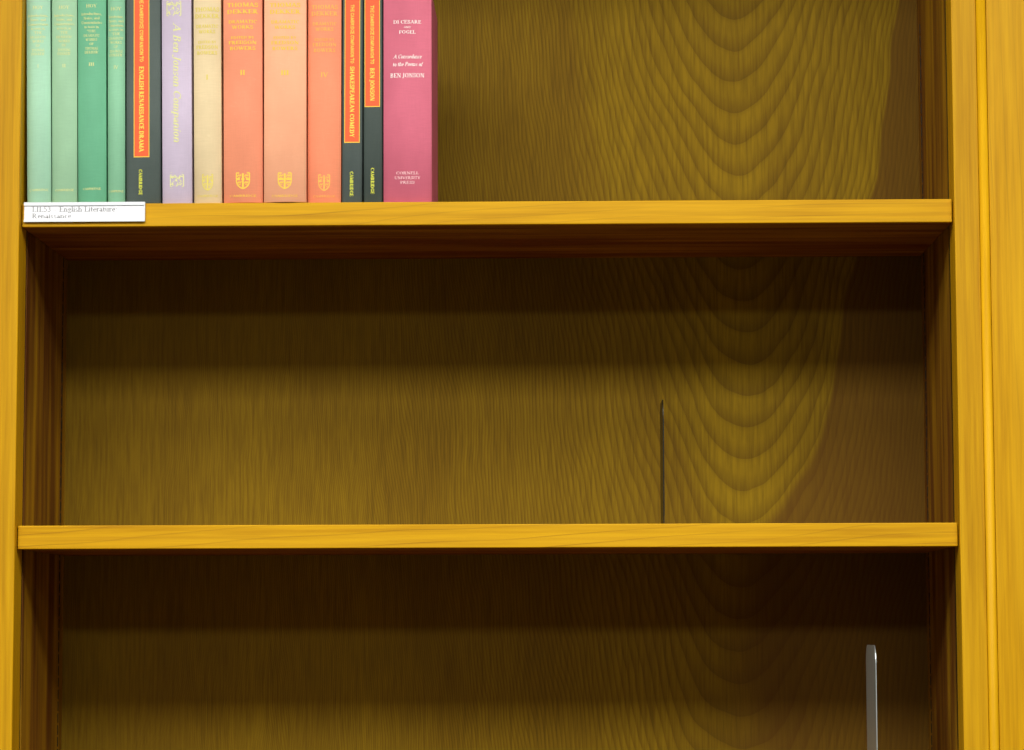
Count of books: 13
